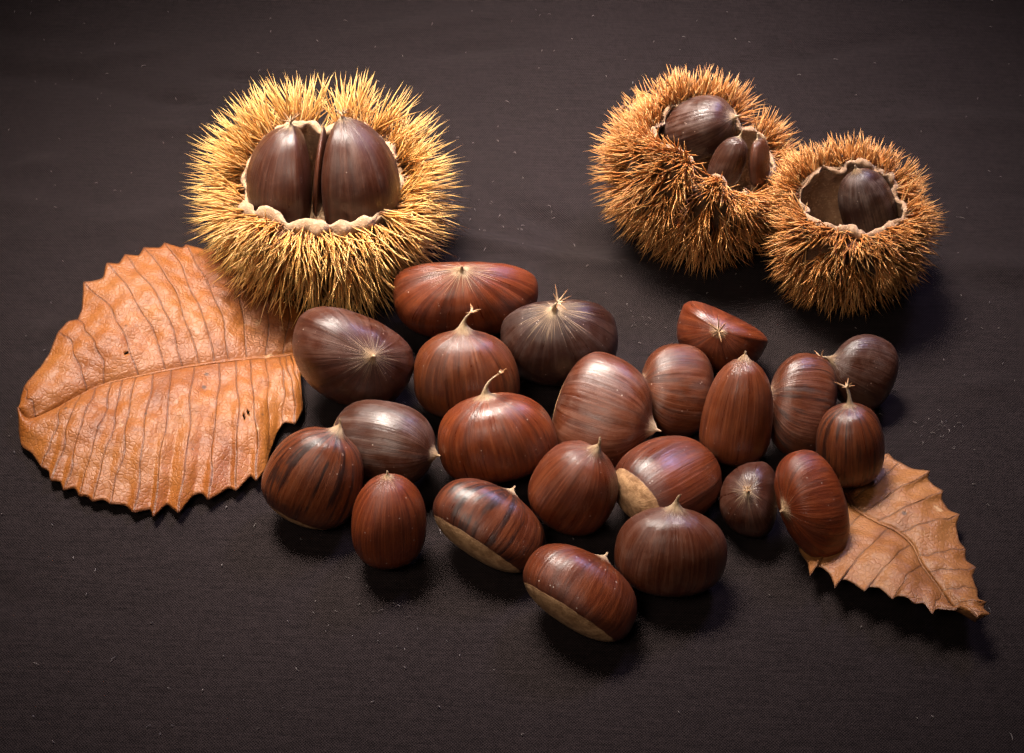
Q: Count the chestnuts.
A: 29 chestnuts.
